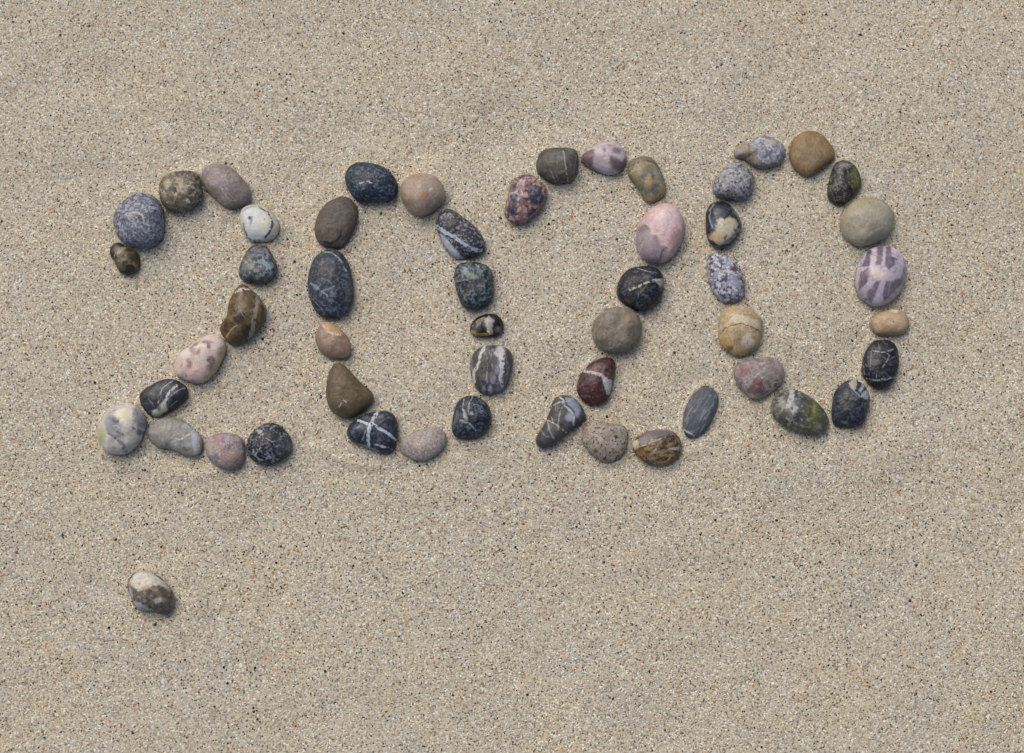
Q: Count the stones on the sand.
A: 53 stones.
